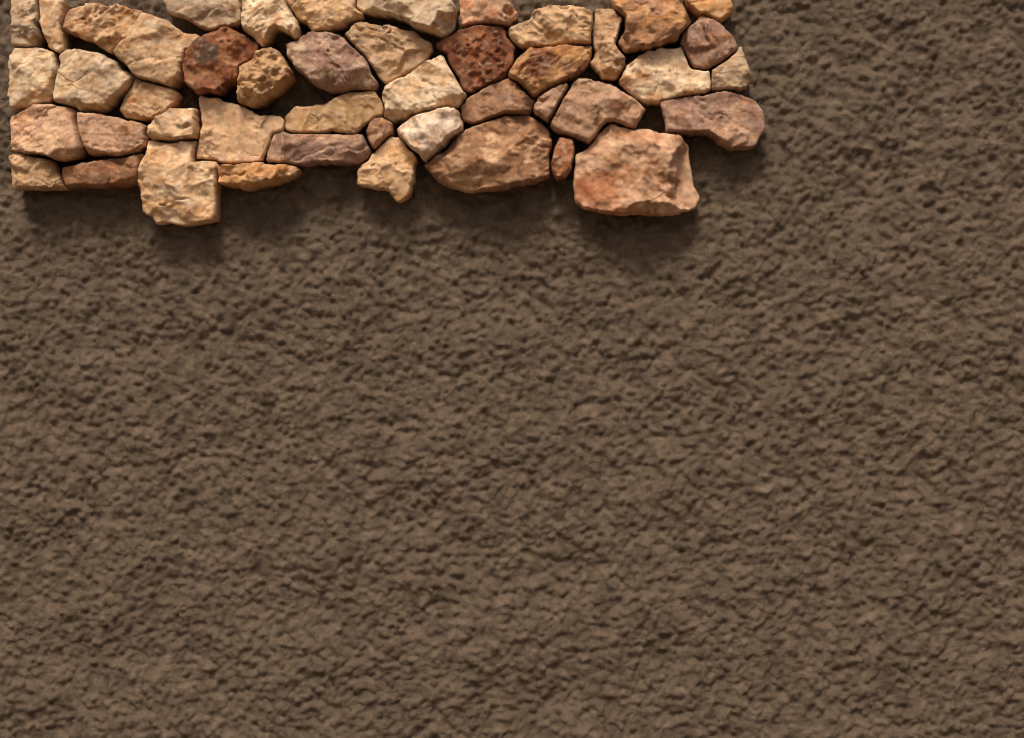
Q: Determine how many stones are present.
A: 46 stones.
